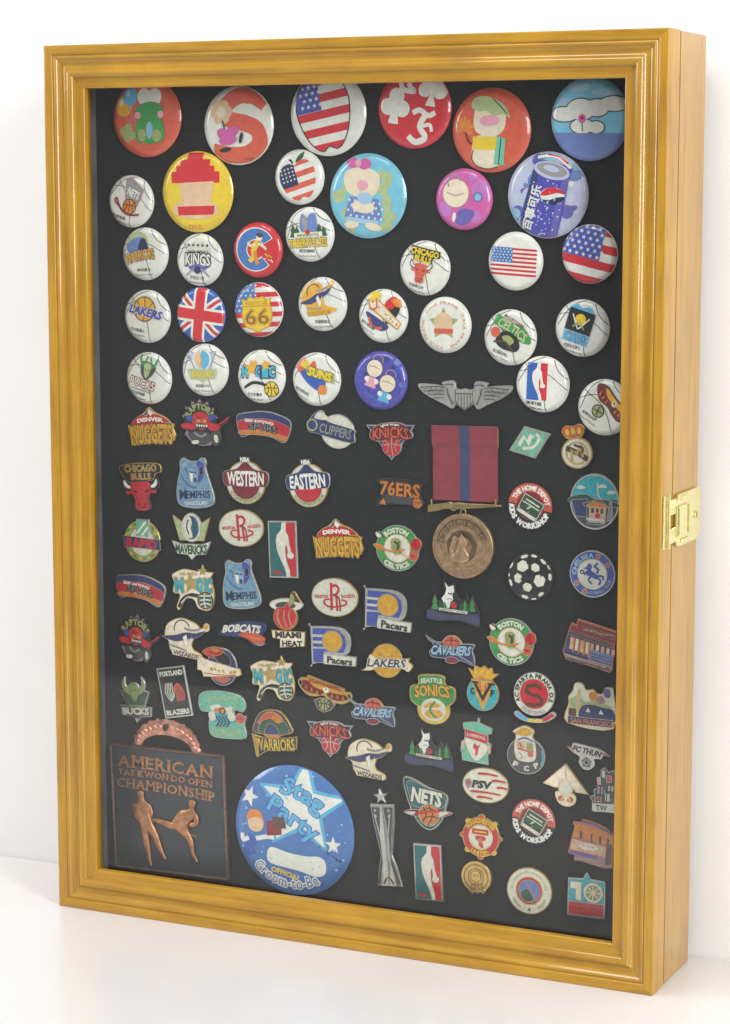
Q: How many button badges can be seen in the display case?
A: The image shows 35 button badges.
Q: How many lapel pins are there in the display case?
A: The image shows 68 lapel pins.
